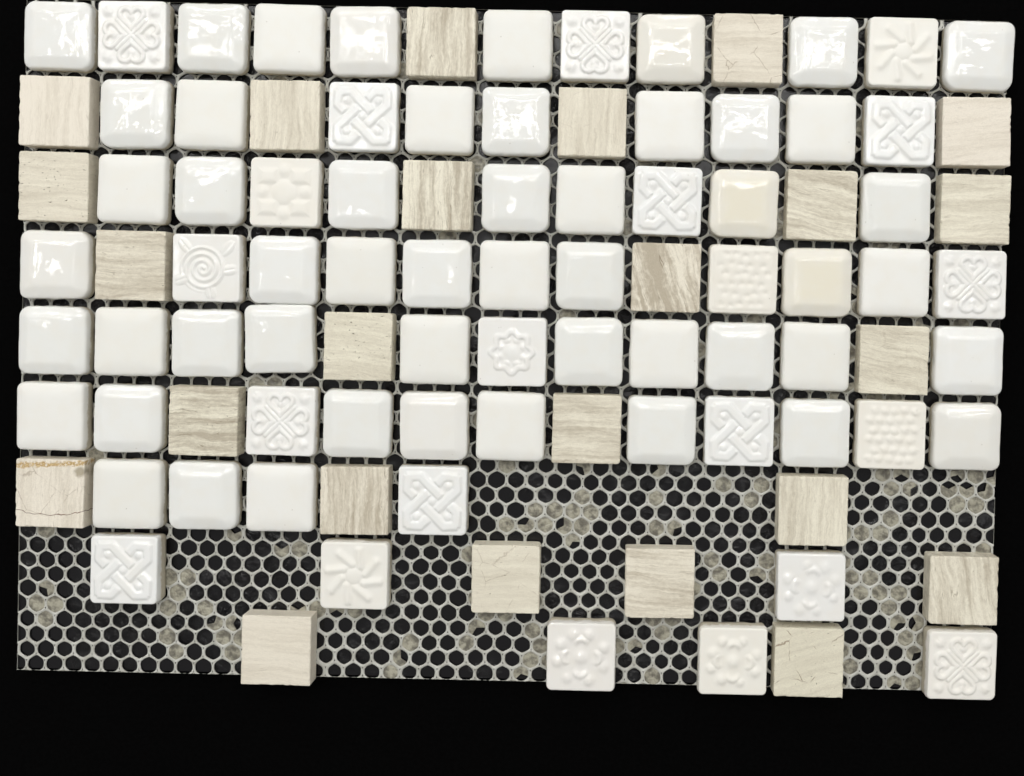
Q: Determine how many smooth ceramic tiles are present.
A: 51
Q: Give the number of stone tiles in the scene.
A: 24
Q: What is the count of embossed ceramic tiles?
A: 21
